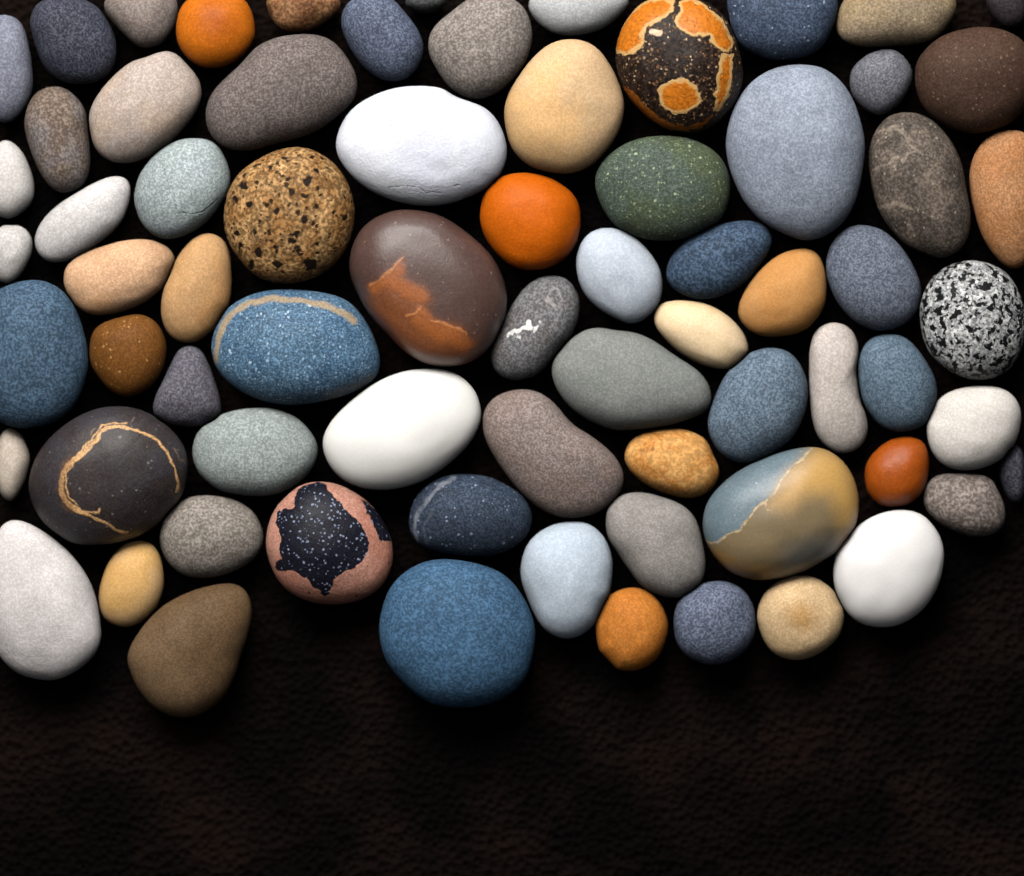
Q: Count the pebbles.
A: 72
